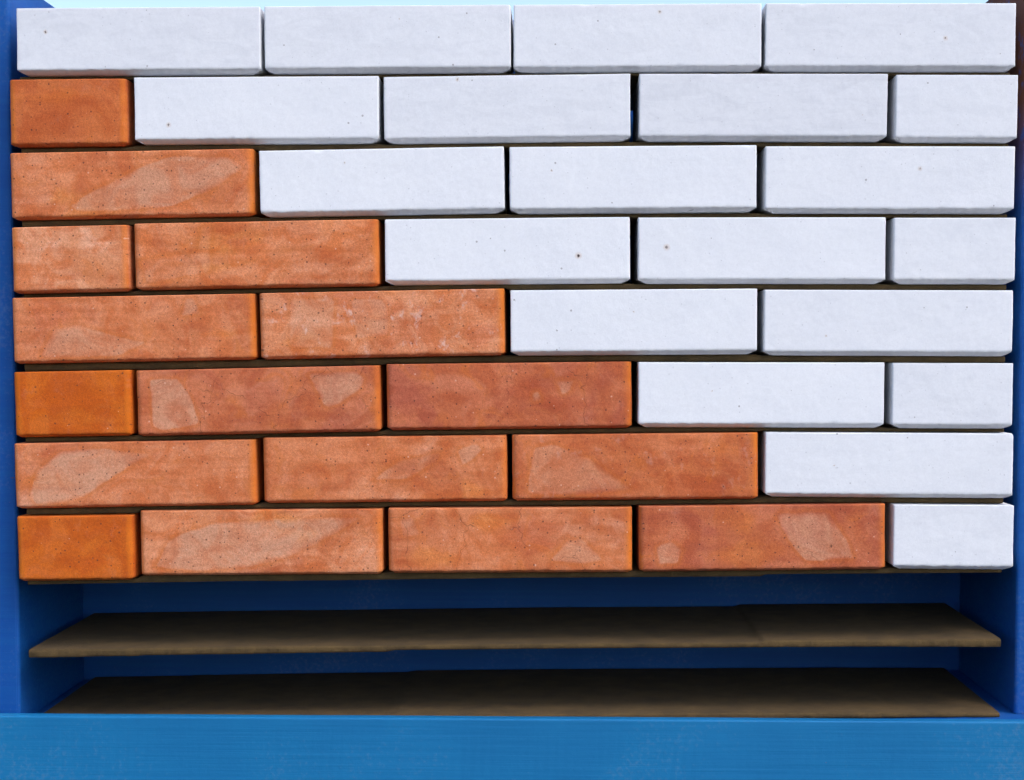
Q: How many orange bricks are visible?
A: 16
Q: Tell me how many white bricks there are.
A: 20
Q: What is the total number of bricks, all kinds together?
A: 36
